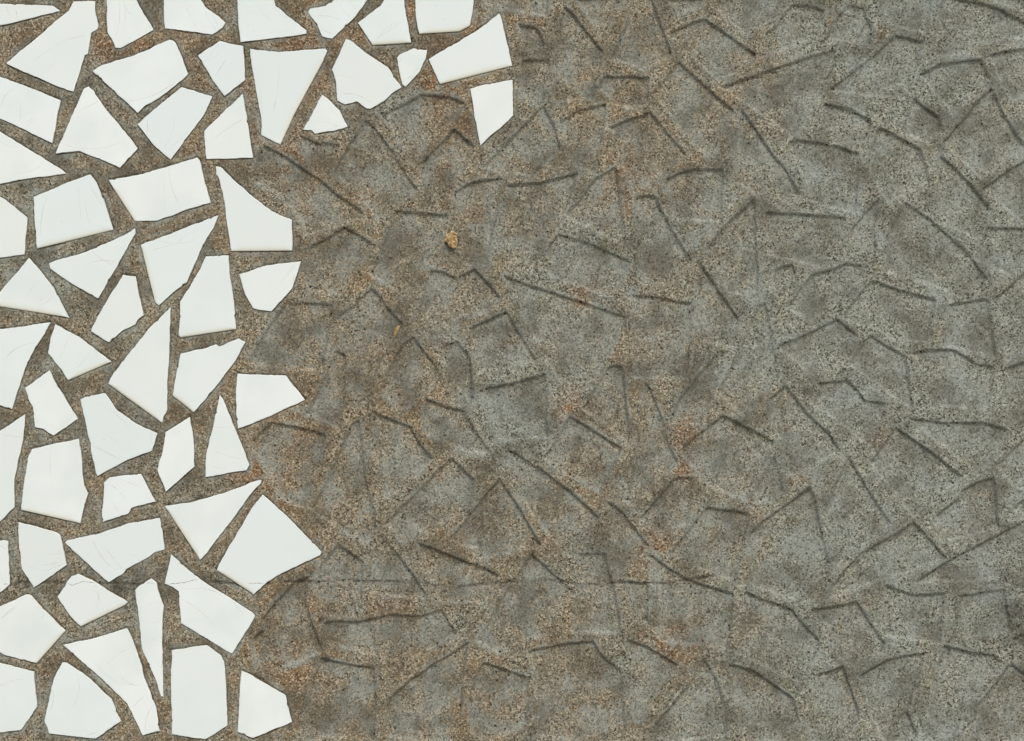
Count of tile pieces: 57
